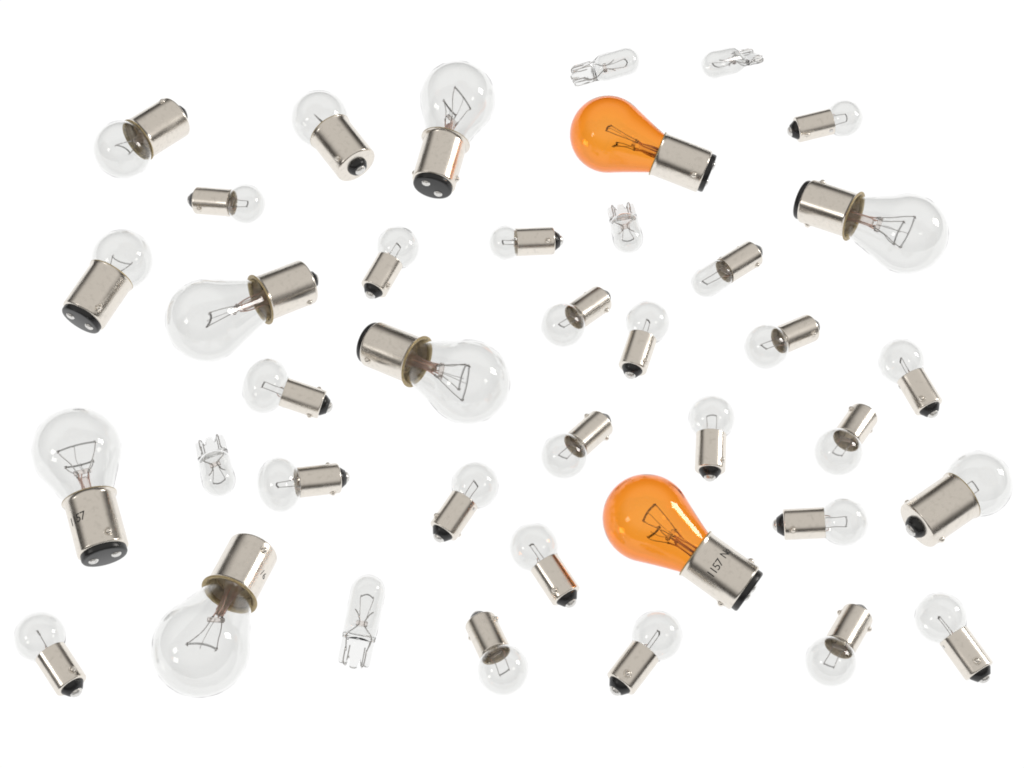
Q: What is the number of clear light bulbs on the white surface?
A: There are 37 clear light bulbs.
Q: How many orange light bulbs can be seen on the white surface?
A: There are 2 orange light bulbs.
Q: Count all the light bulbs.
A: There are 39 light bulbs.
